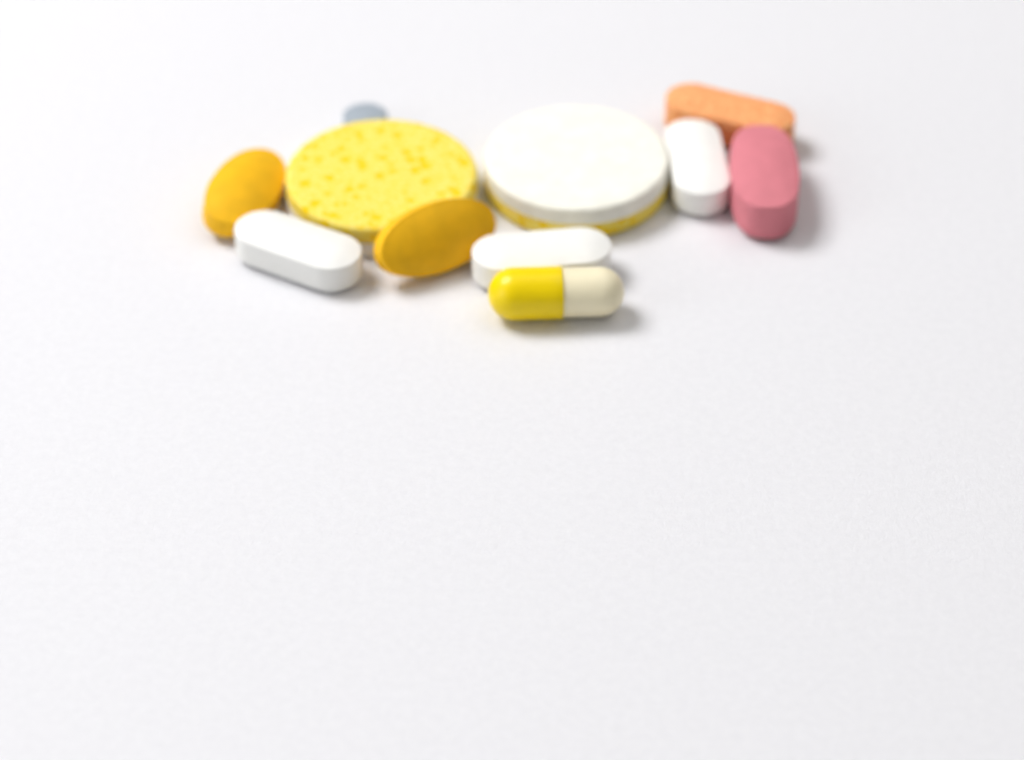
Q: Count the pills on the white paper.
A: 11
